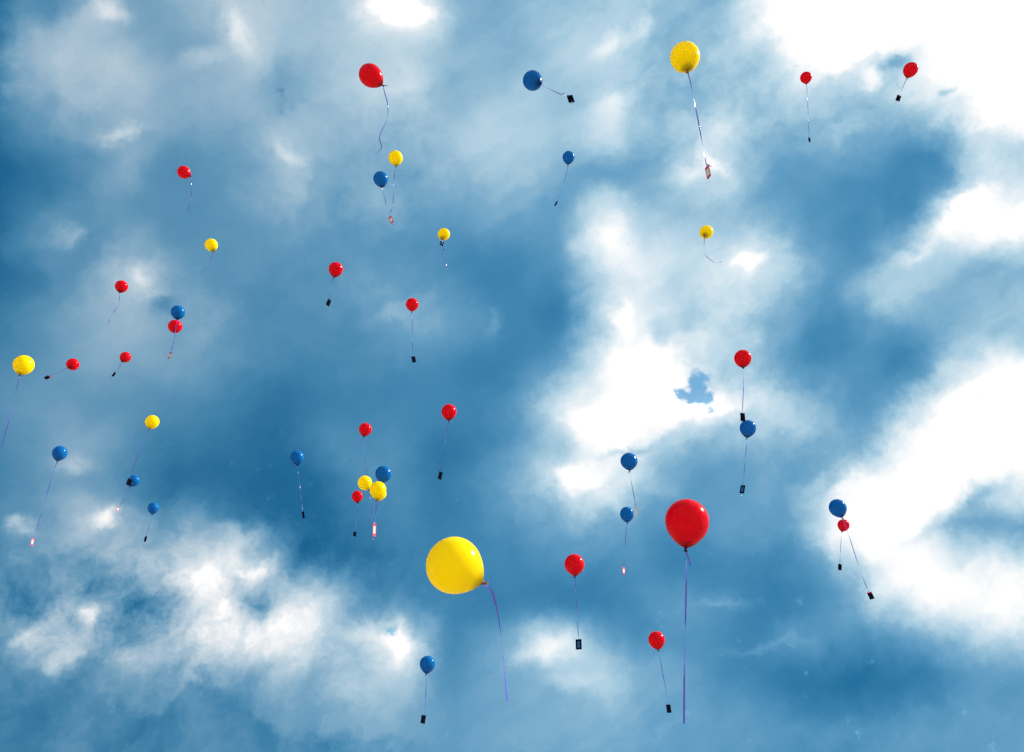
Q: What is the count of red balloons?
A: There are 18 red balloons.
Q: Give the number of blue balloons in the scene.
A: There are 14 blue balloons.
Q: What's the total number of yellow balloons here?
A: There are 11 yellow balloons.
